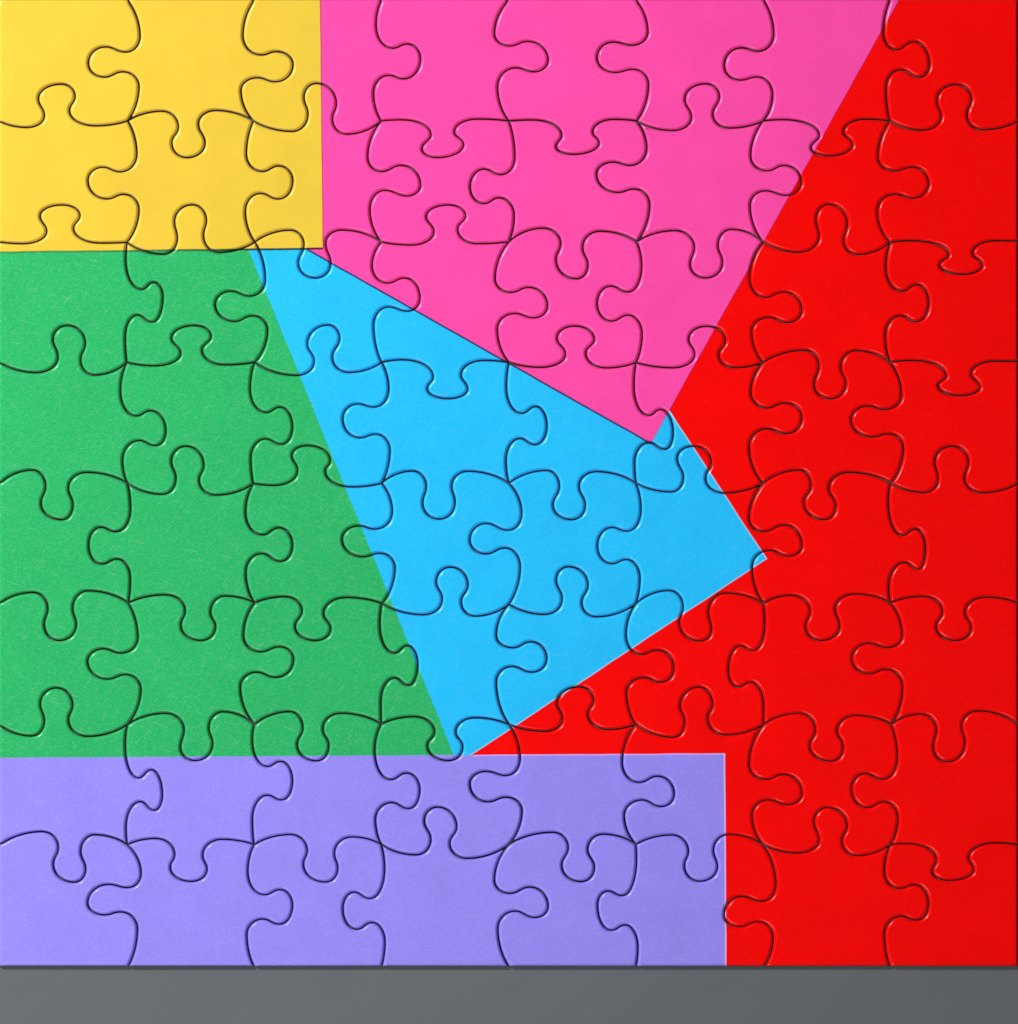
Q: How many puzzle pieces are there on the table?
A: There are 64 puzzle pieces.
